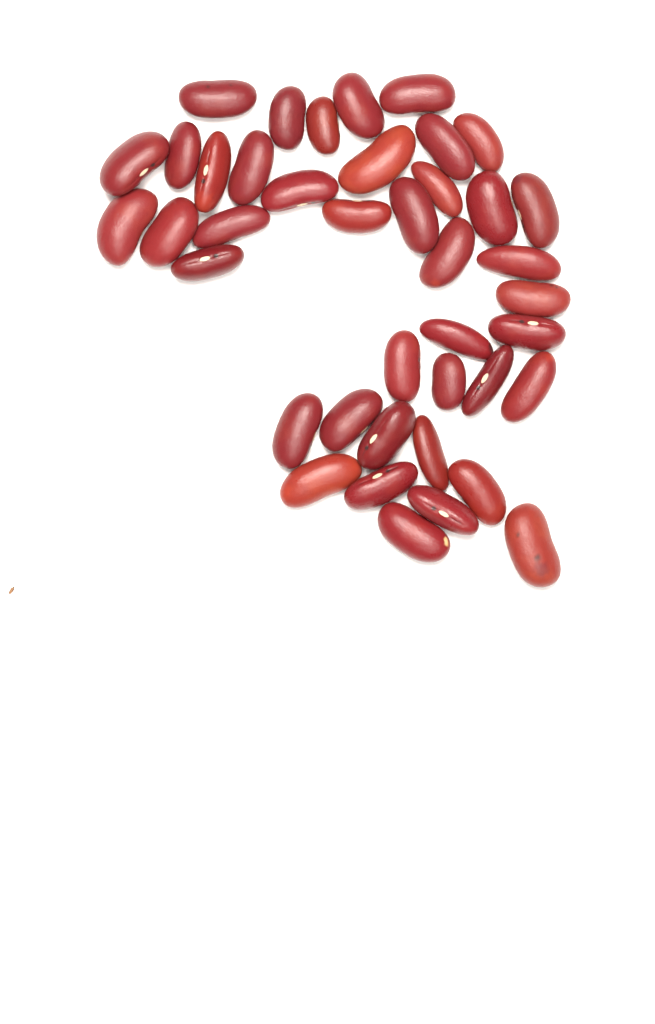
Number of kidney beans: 41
